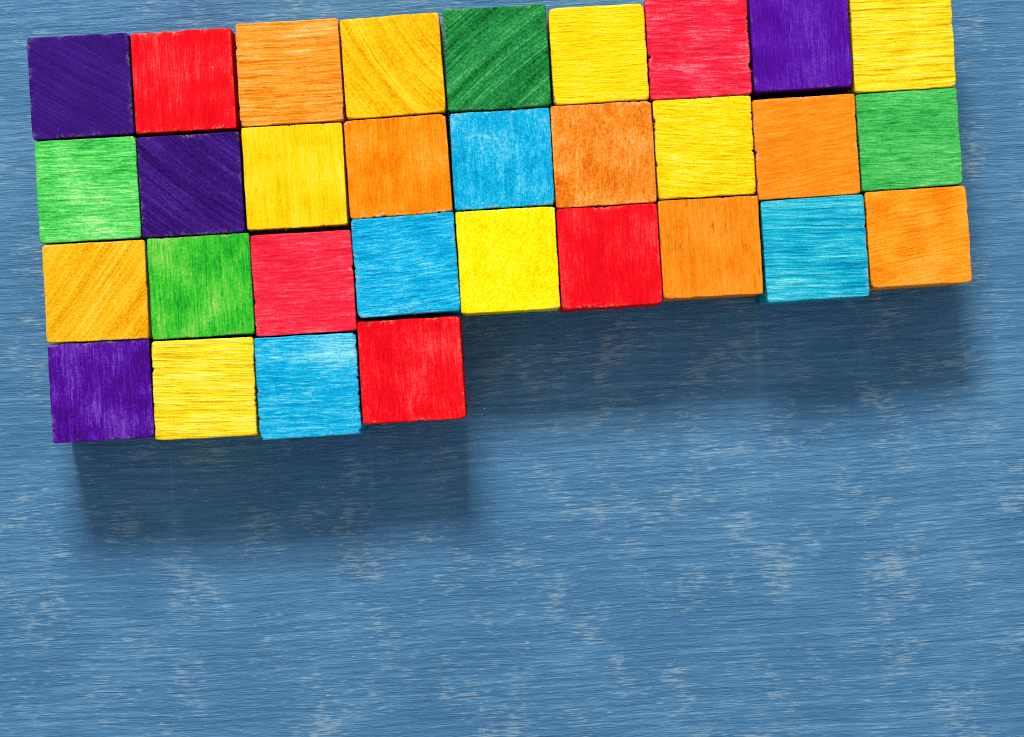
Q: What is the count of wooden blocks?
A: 31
